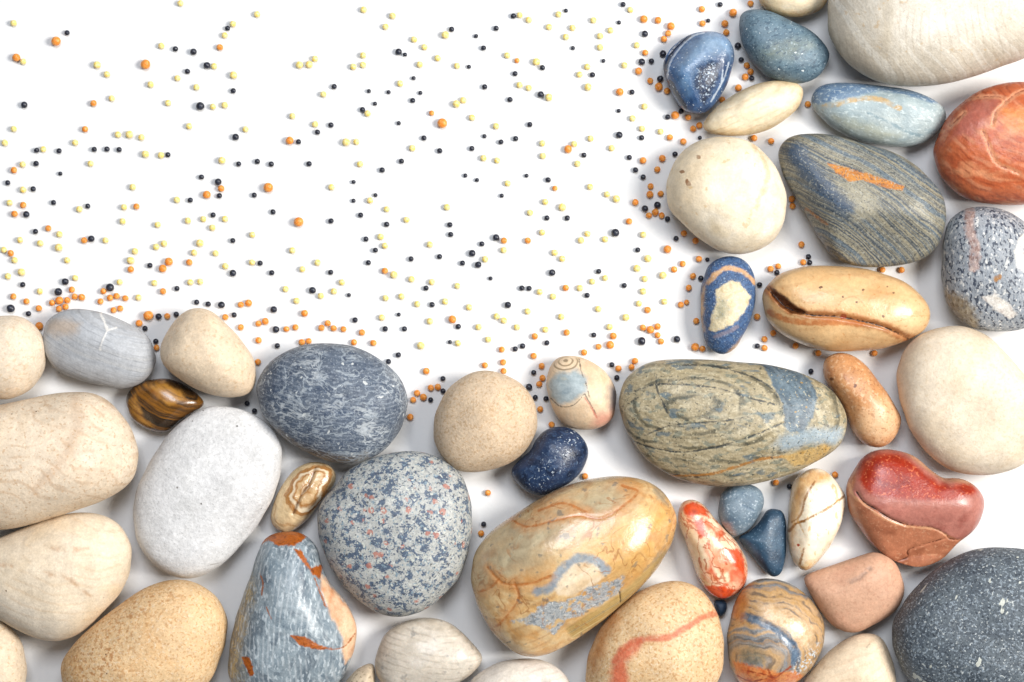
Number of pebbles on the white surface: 46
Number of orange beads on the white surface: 183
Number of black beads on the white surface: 200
